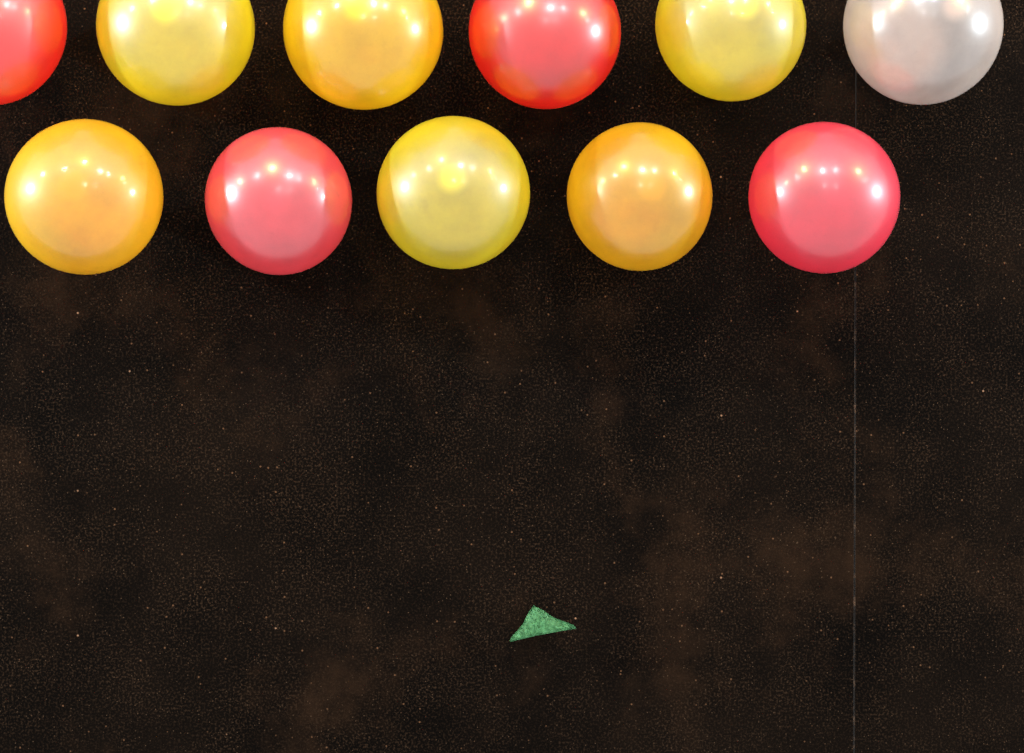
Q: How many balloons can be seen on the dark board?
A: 11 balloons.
